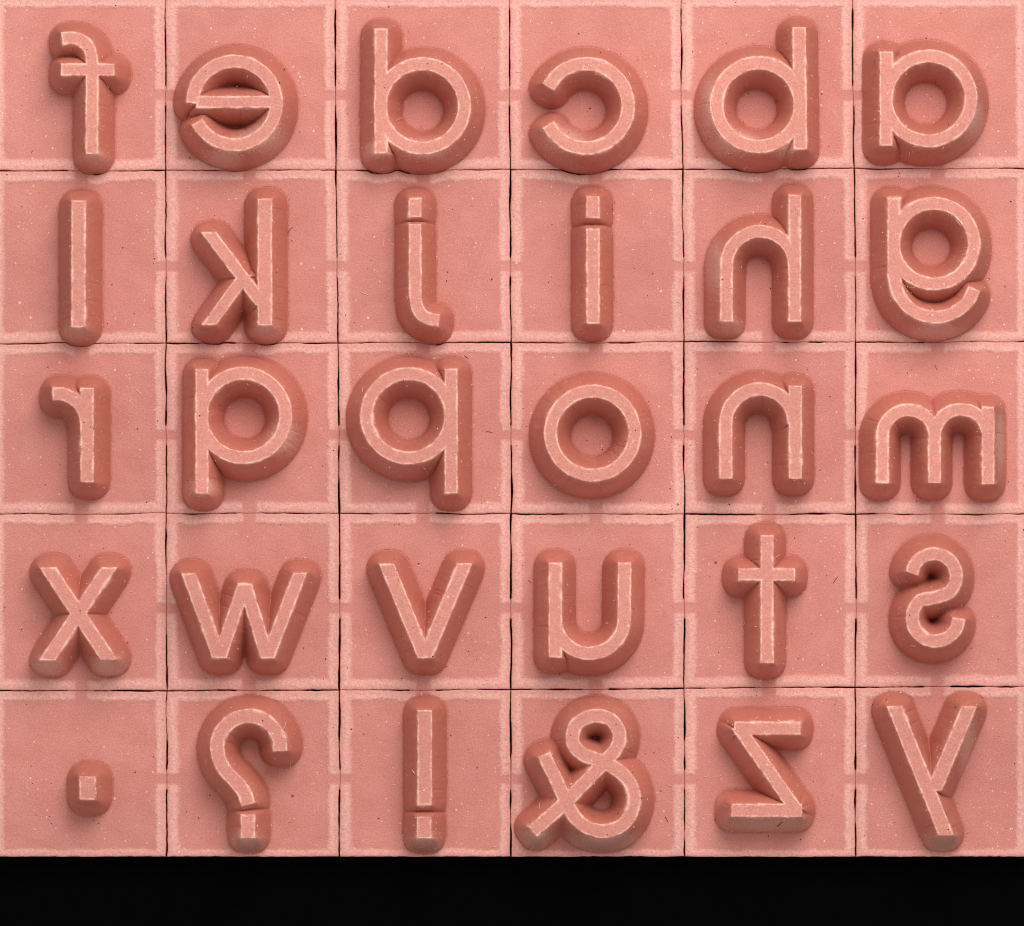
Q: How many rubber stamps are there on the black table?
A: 30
